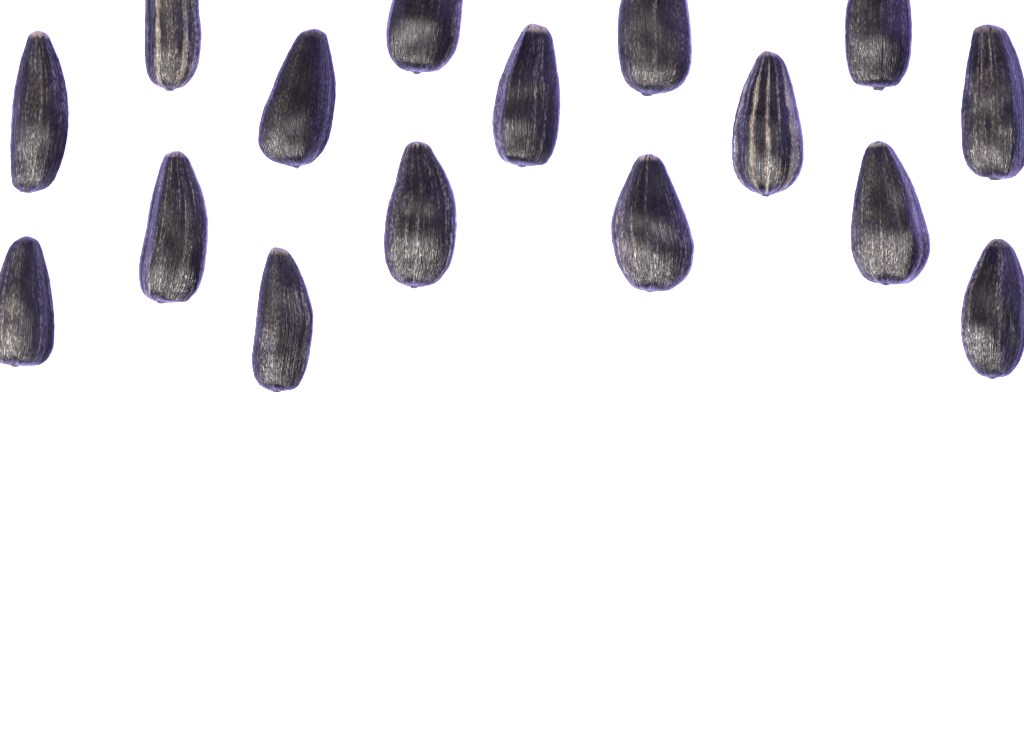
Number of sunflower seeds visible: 16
